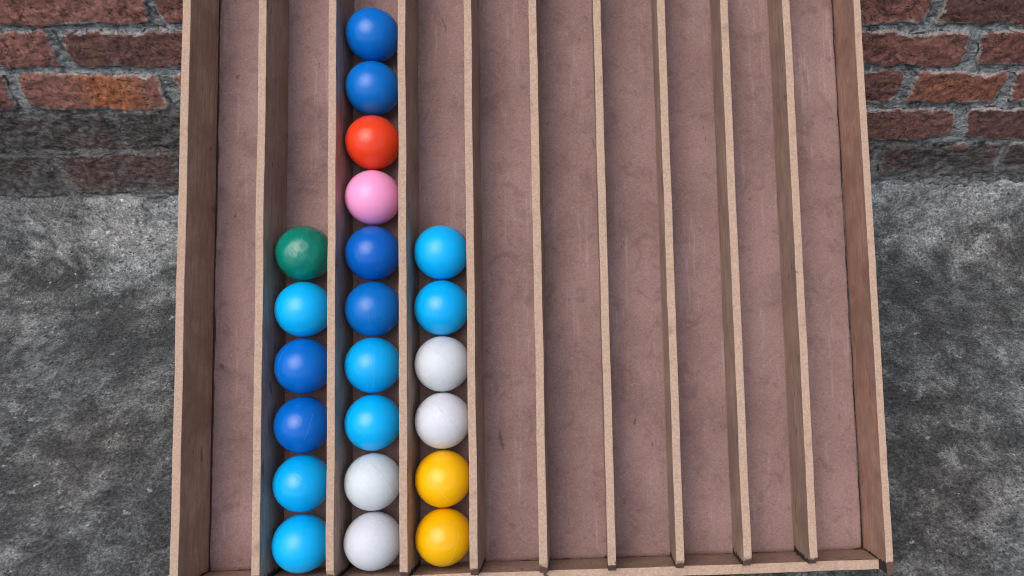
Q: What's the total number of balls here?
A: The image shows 22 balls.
